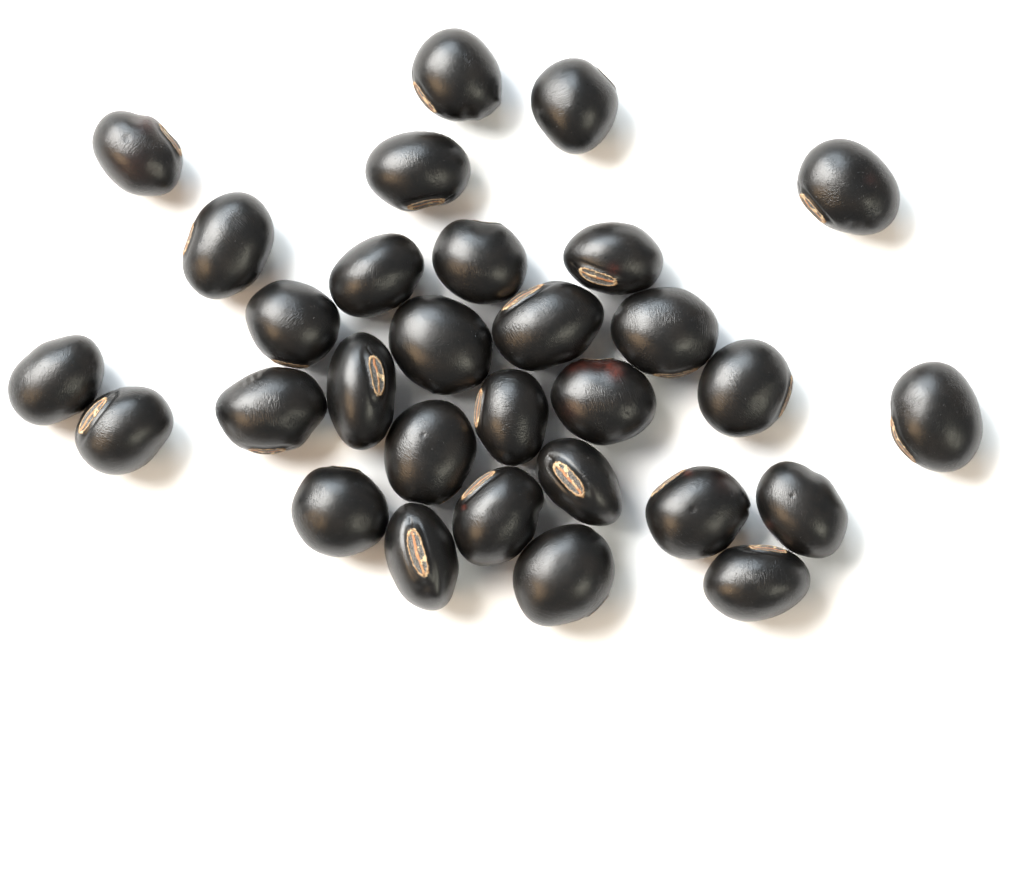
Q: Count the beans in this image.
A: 30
